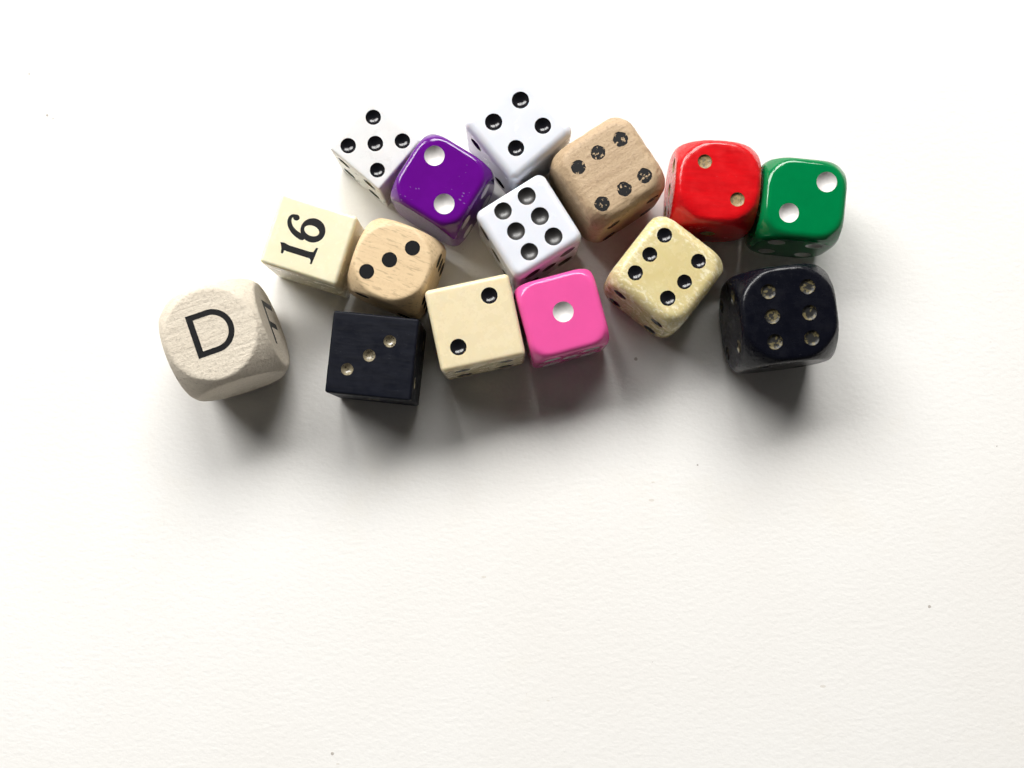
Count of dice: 15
